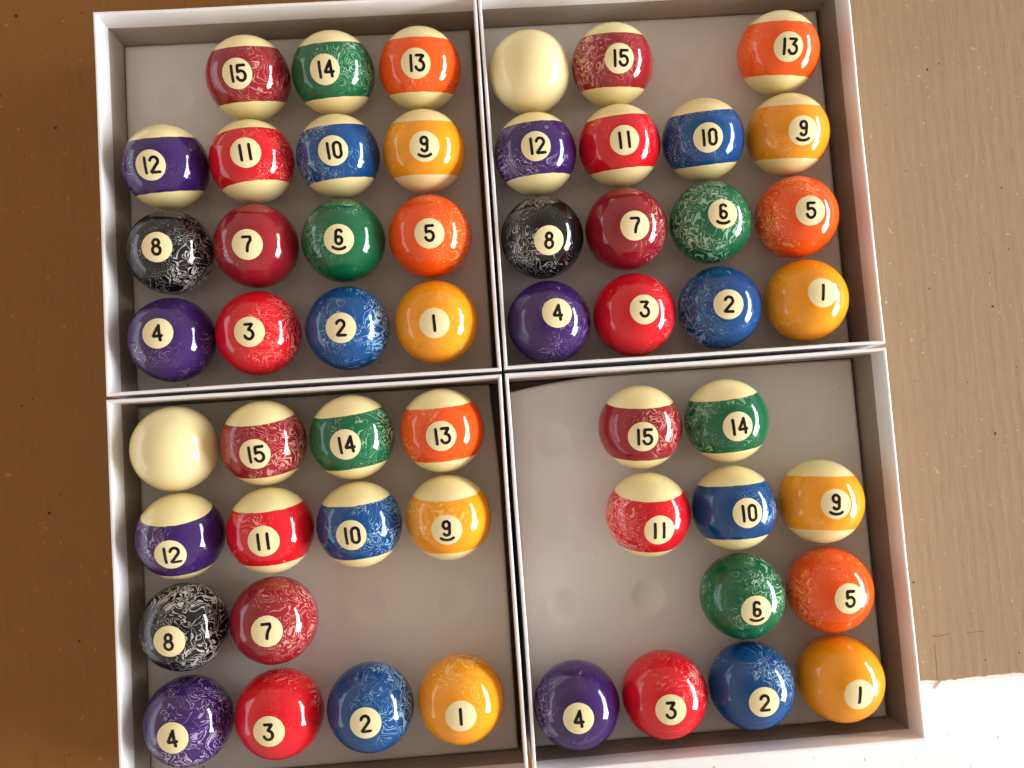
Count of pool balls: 55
